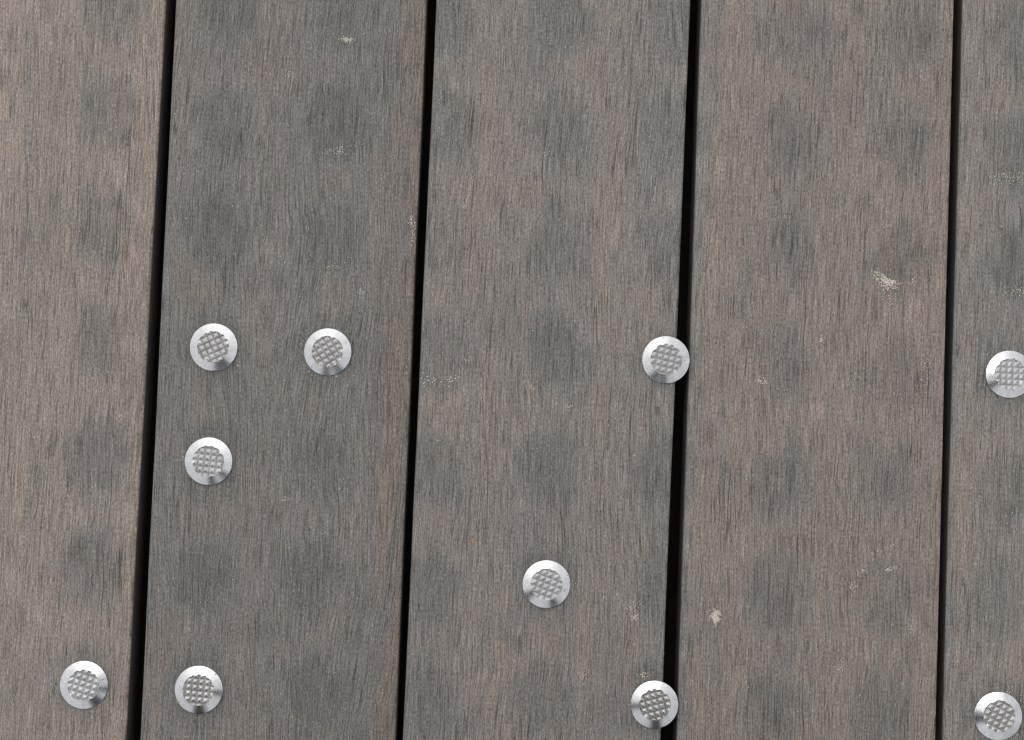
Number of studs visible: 10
